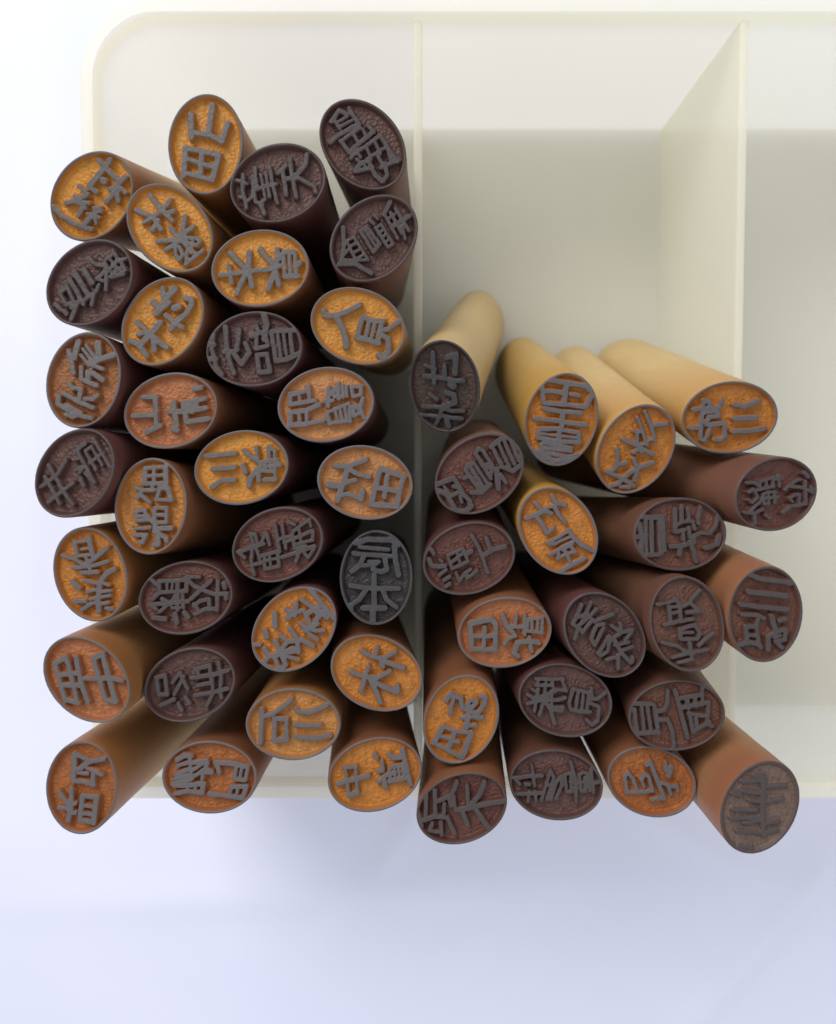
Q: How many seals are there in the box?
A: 50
